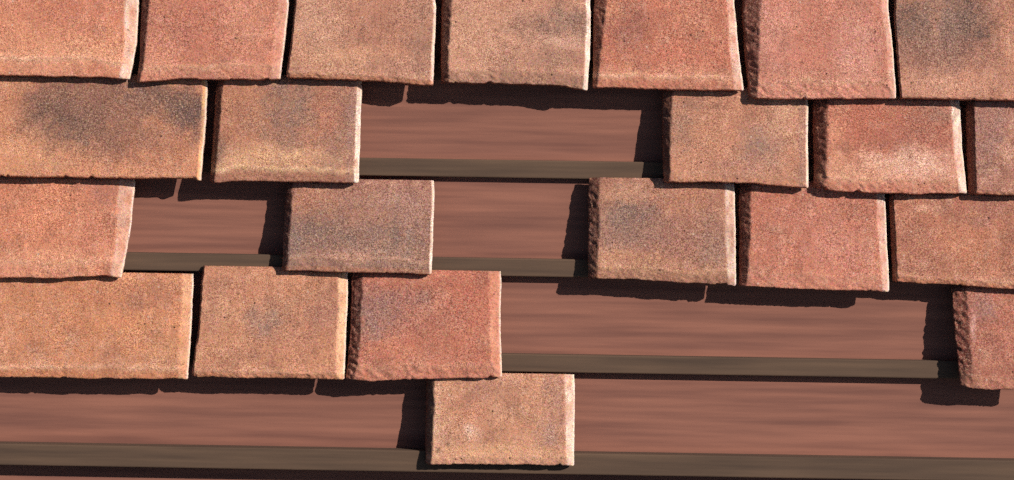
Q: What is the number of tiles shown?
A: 22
